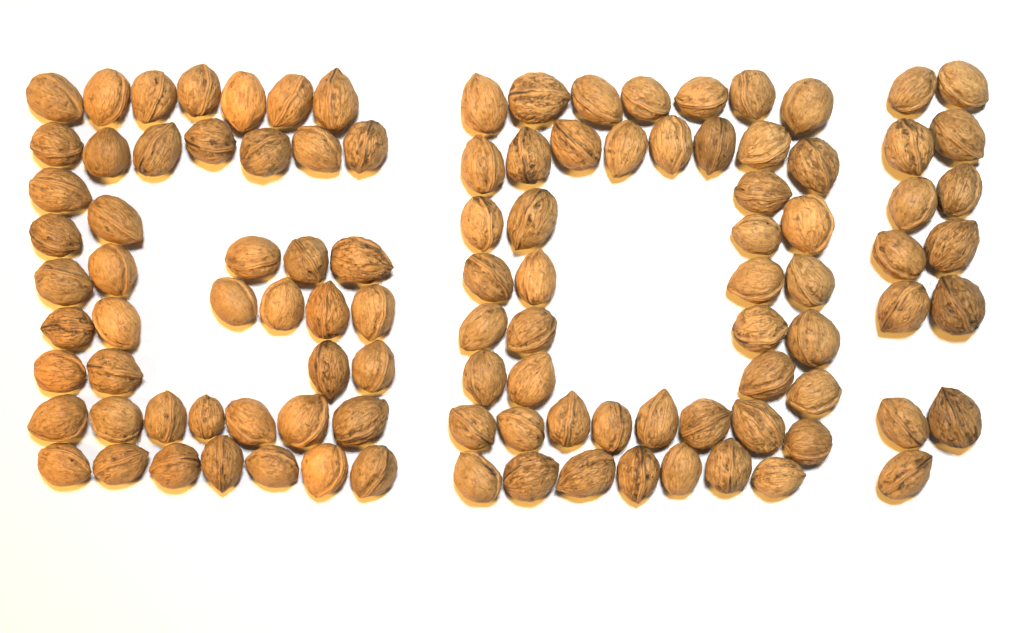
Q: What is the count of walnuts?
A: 106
